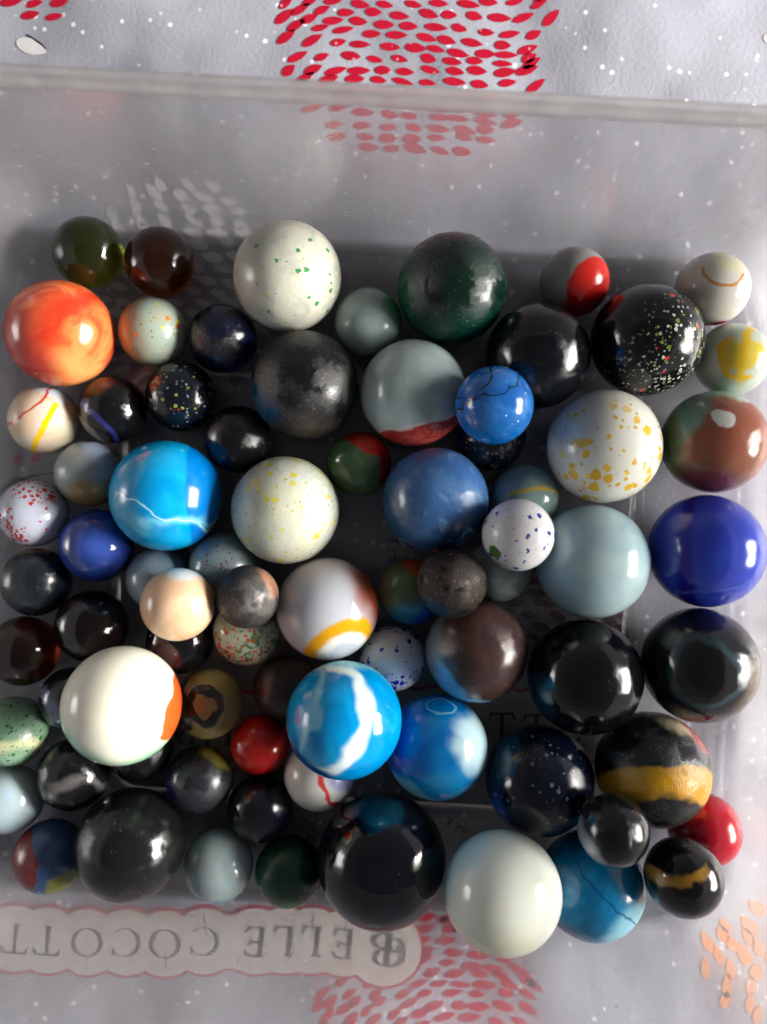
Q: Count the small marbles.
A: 50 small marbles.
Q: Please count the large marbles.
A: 27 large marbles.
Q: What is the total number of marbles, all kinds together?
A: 77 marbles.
